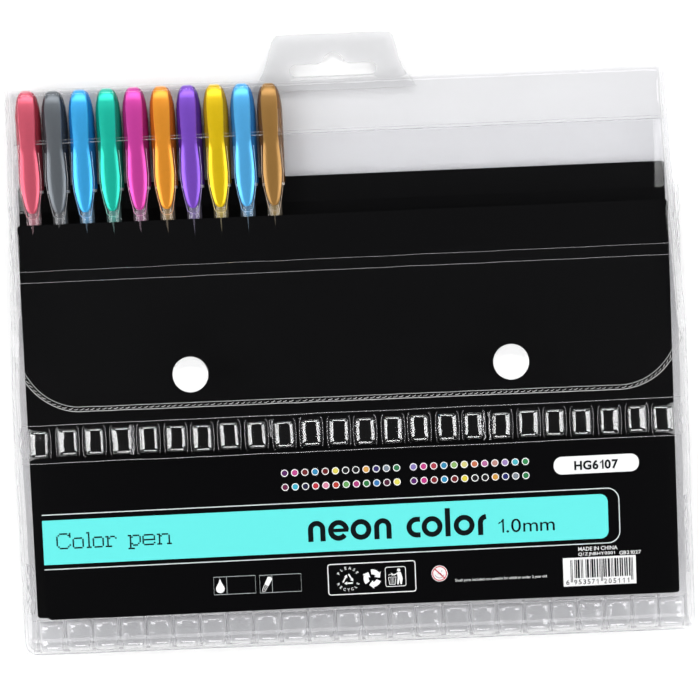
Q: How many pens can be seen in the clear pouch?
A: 10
